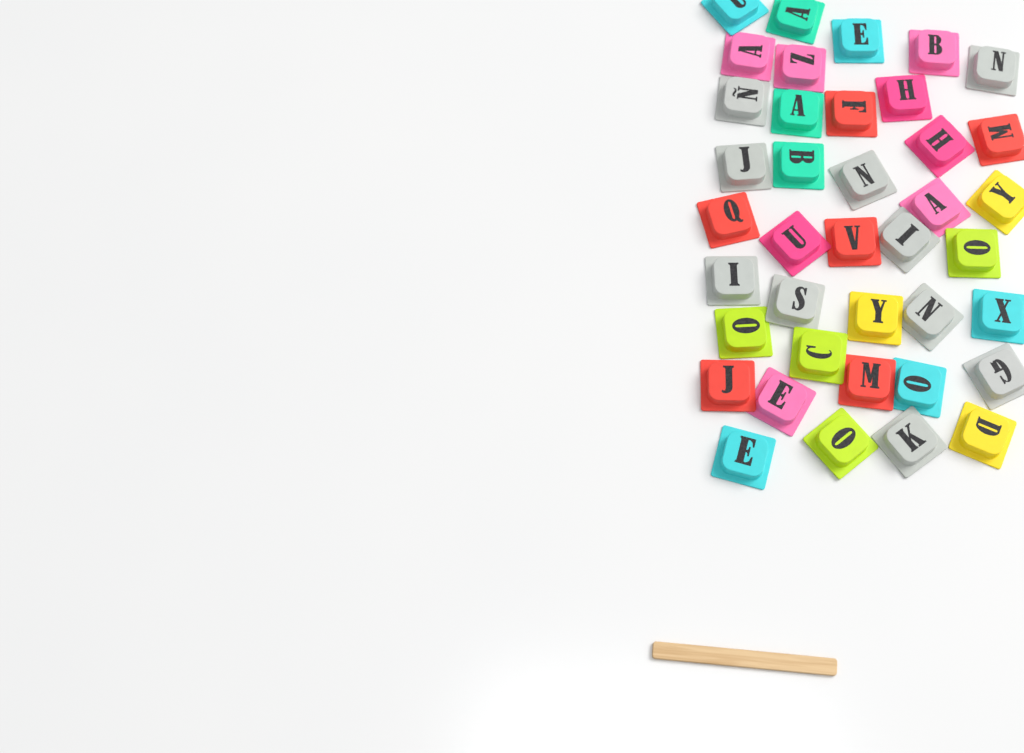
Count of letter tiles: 39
